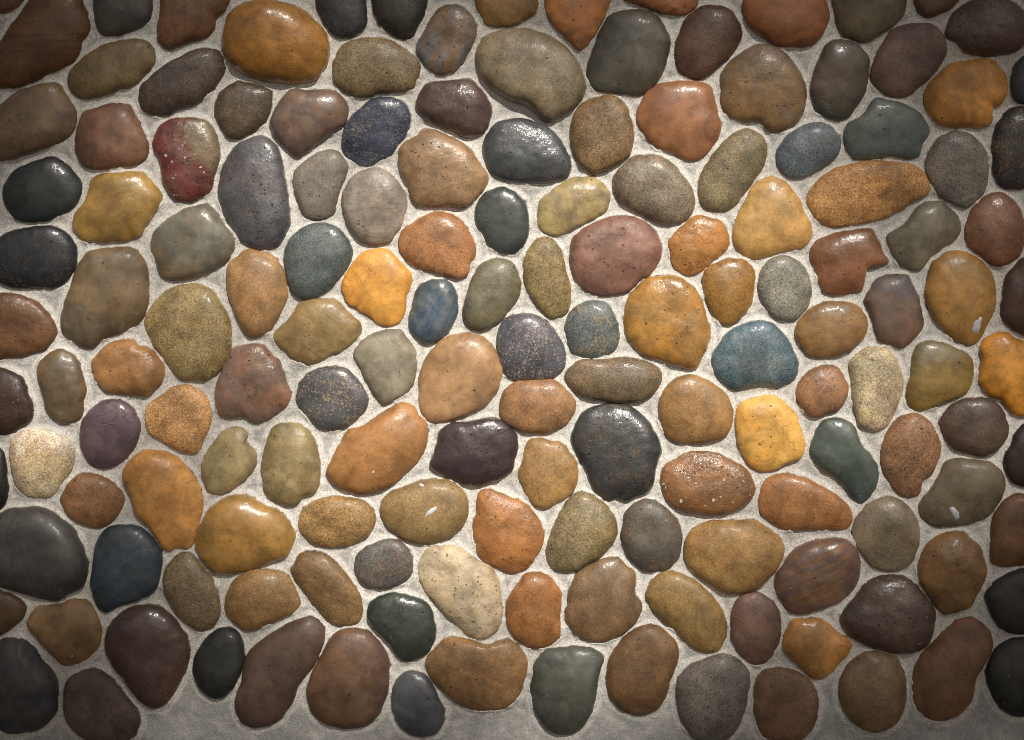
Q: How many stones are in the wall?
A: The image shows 157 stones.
